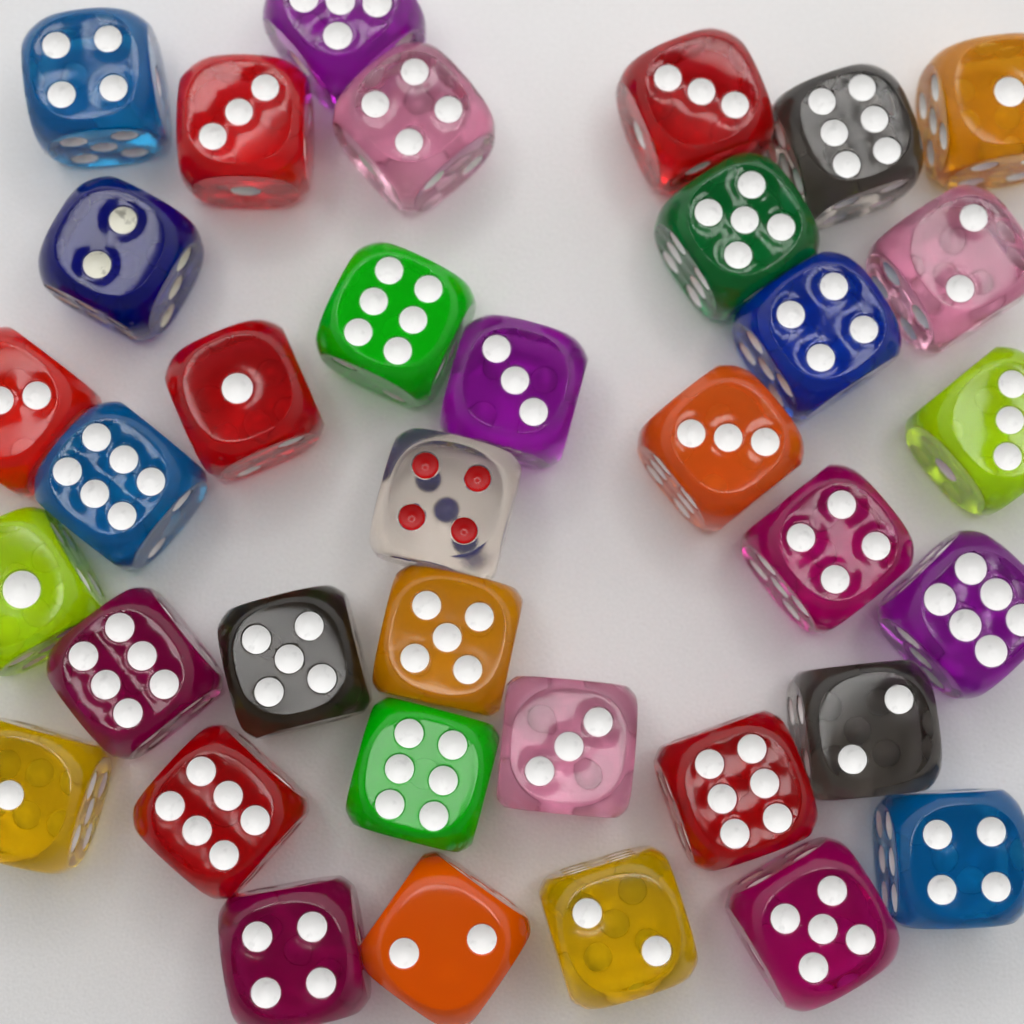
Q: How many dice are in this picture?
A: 36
